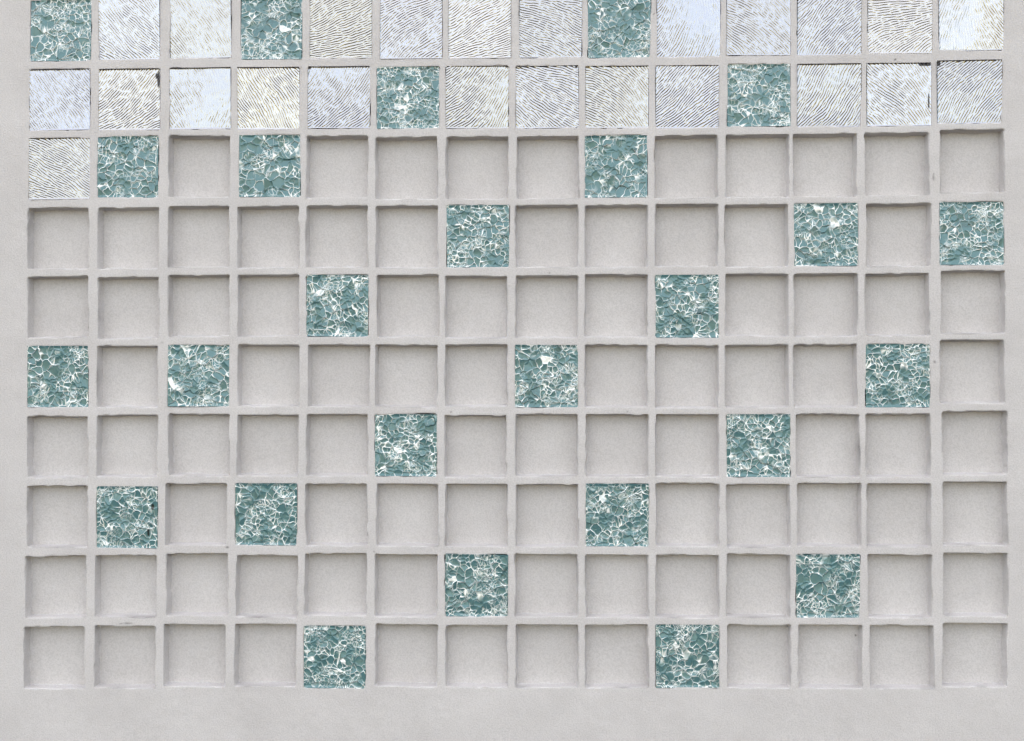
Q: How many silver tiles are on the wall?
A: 24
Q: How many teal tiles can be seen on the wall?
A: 26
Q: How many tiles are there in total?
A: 50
